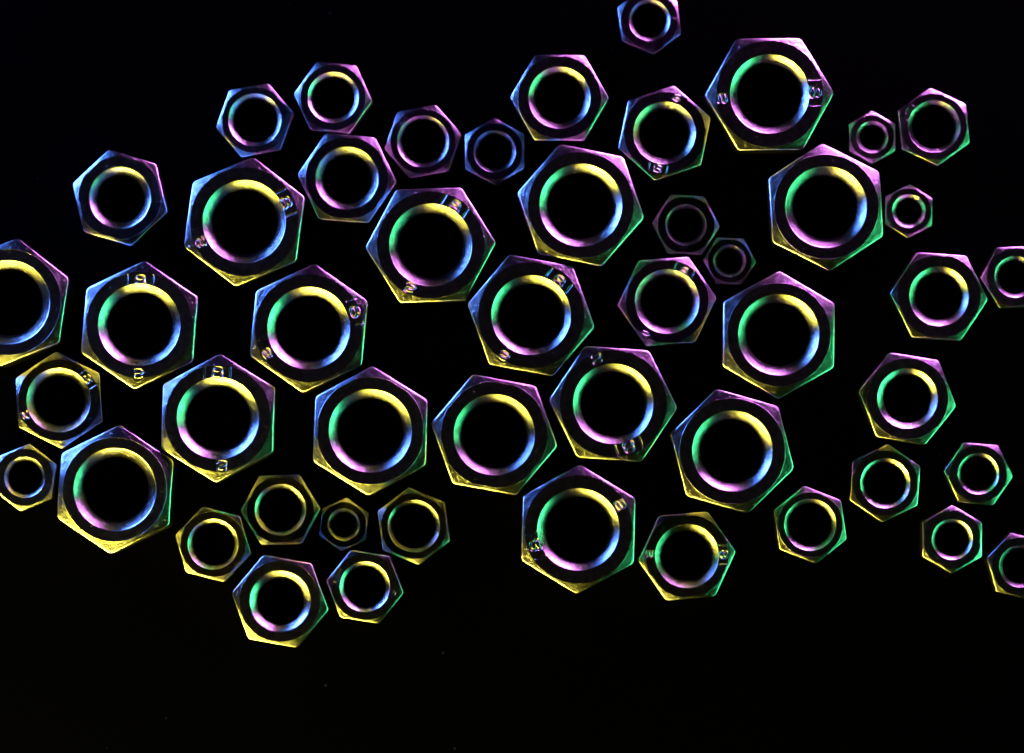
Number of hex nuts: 49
